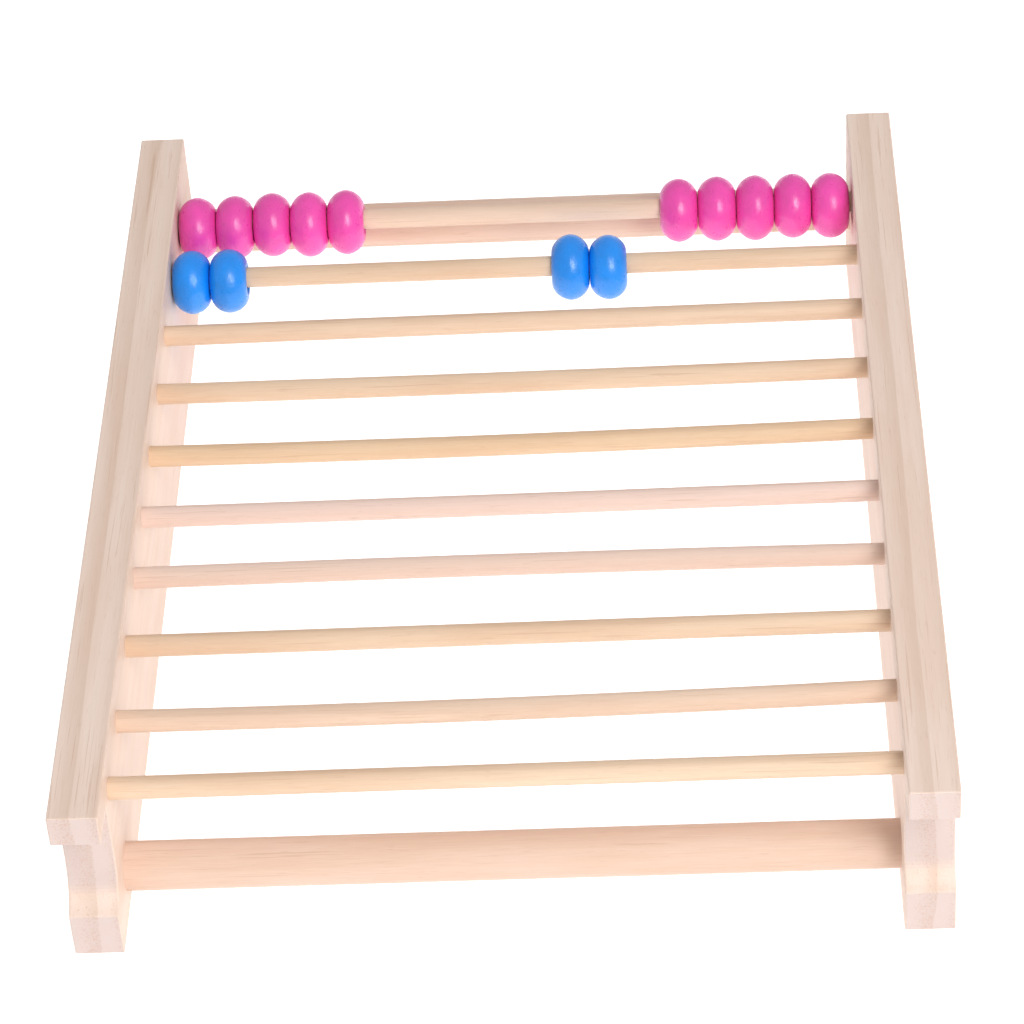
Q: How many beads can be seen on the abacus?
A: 14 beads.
